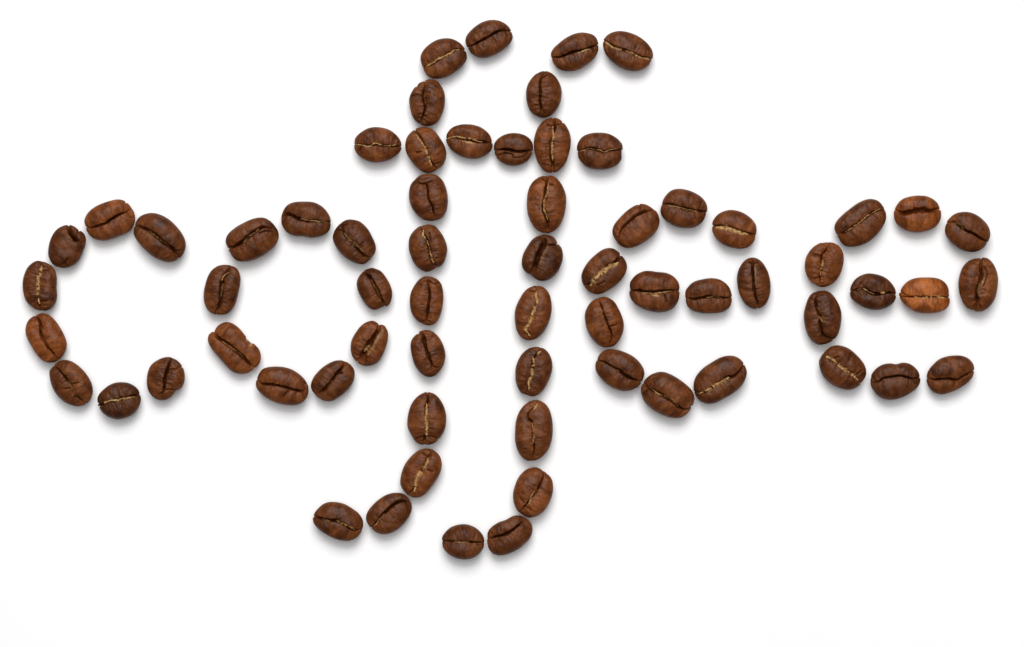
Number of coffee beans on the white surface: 67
